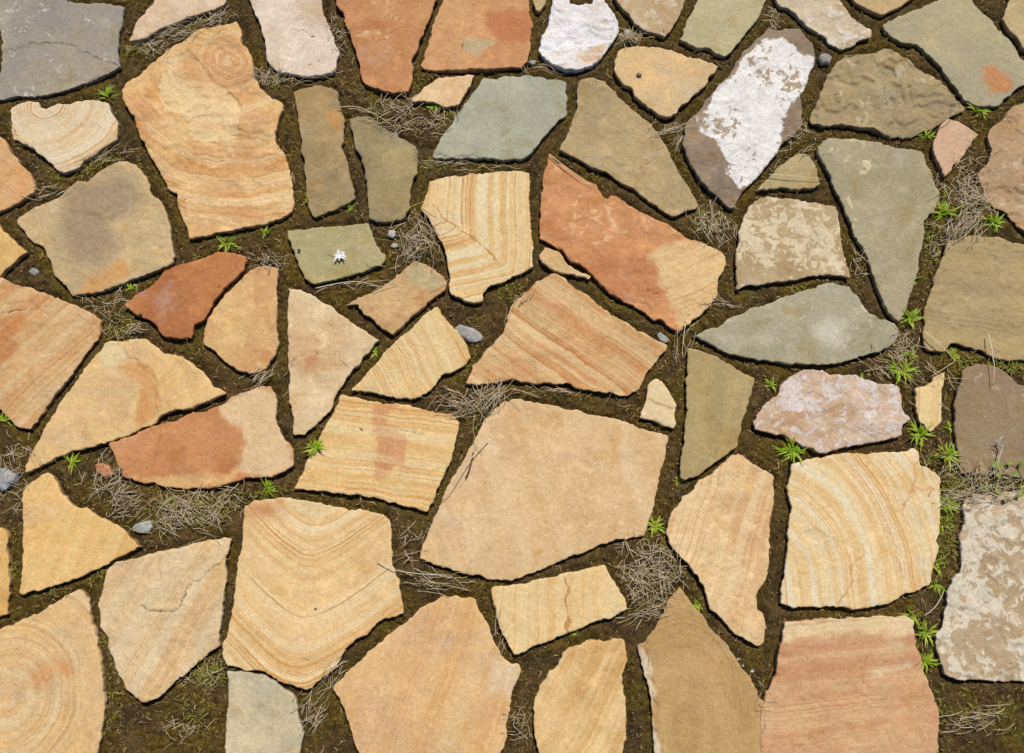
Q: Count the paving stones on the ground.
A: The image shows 67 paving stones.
